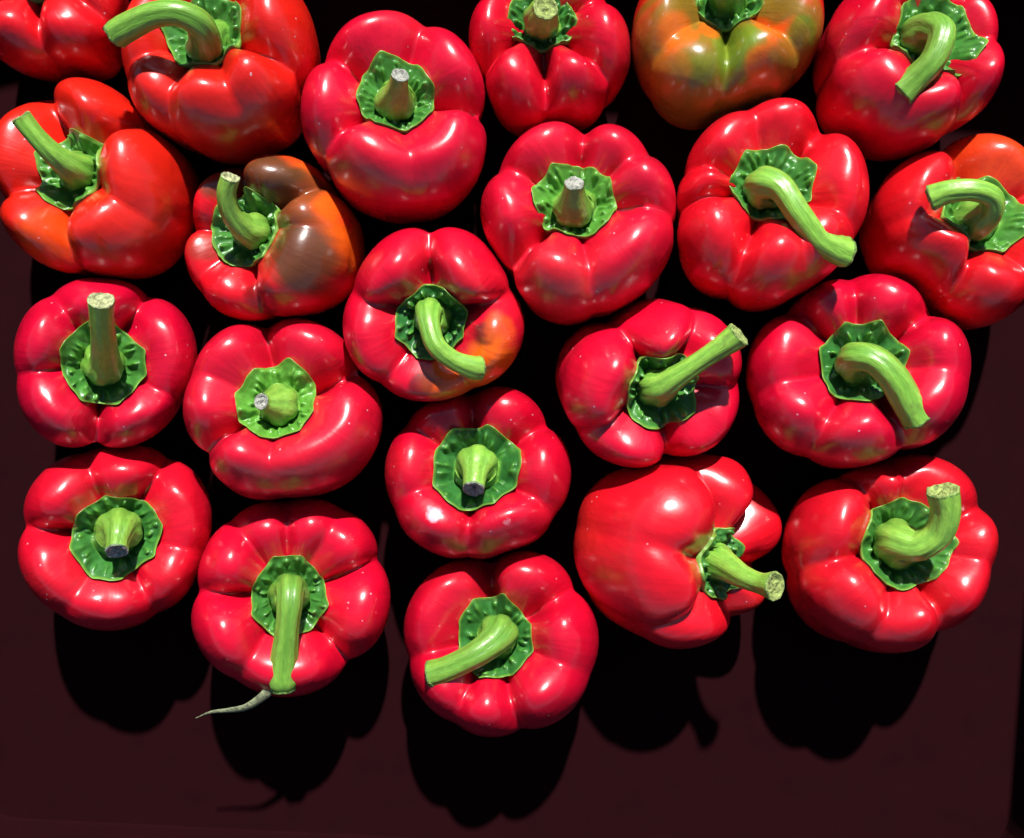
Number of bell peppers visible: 22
